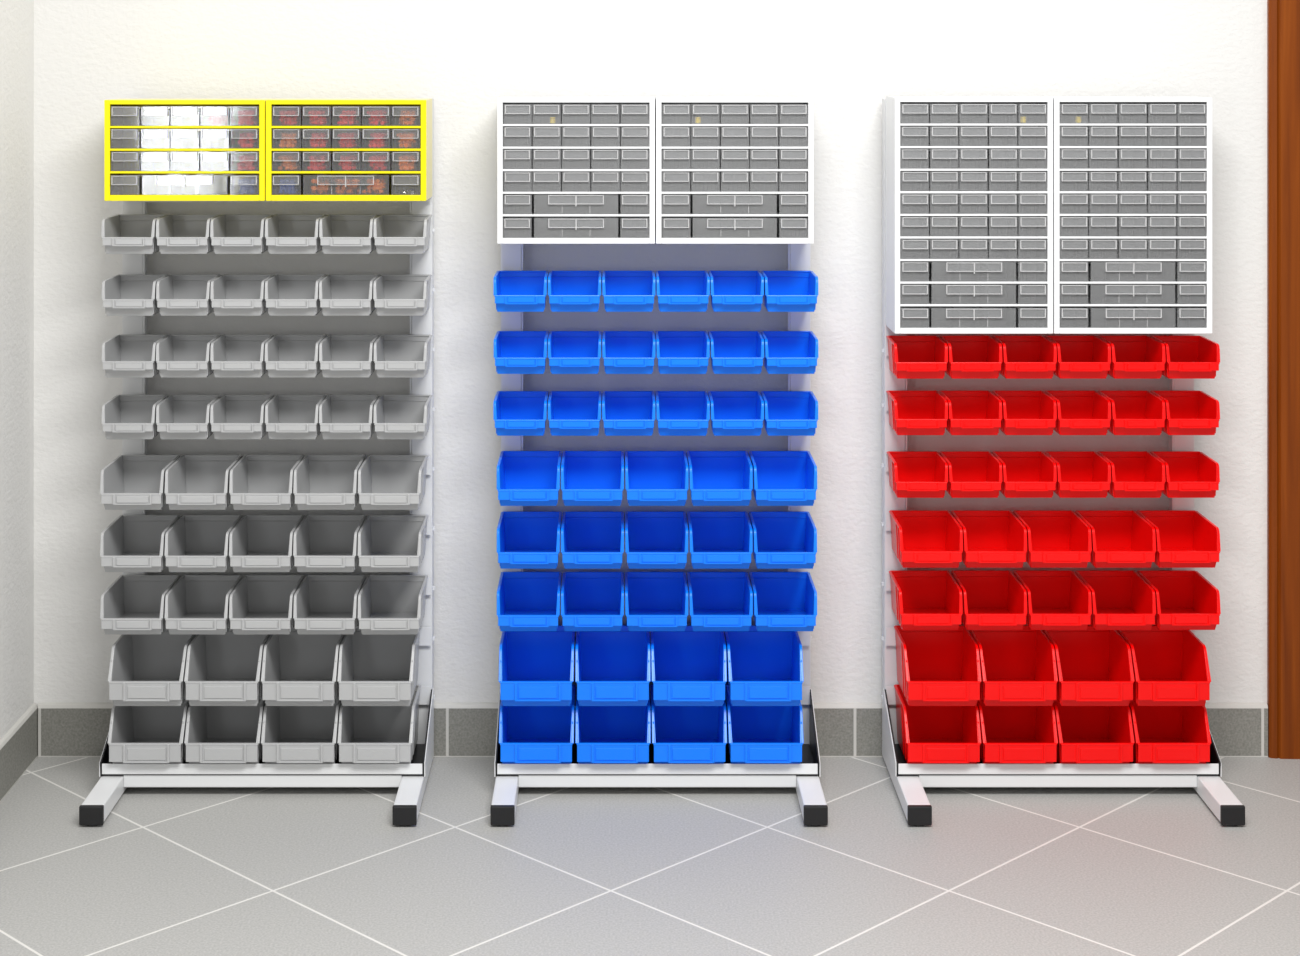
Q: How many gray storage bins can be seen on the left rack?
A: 47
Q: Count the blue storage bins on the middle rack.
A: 41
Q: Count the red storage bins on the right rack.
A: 36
